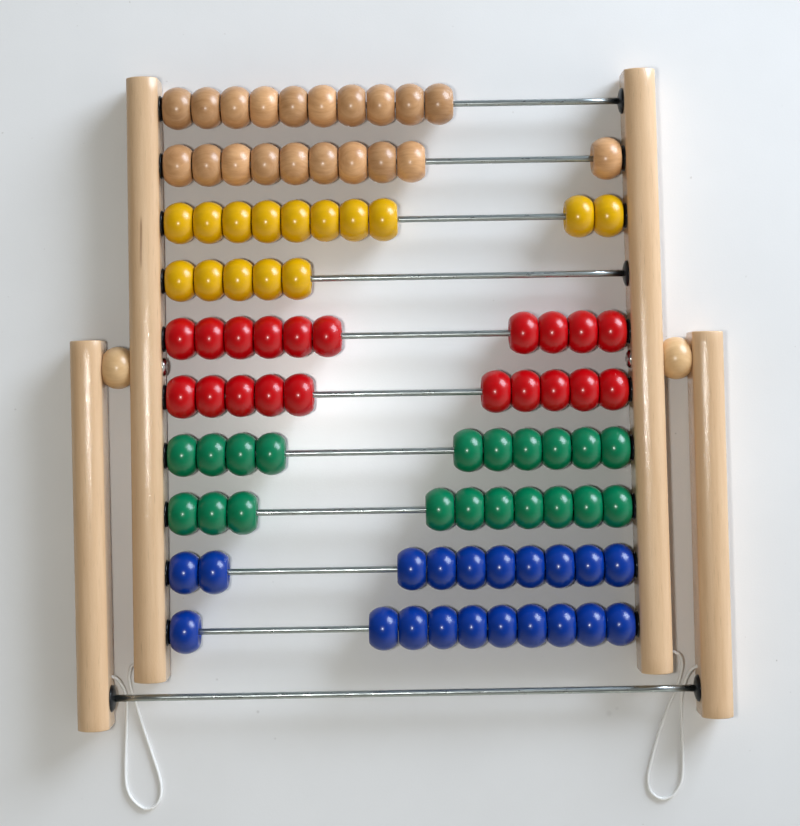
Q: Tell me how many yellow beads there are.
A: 15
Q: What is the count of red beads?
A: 20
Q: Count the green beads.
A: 20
